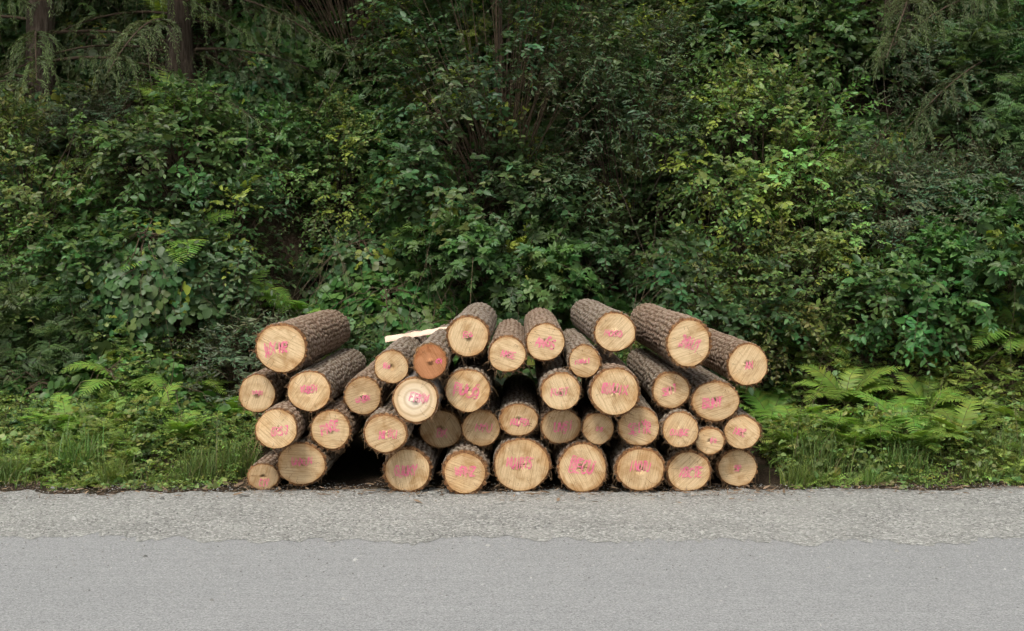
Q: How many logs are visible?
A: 40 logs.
